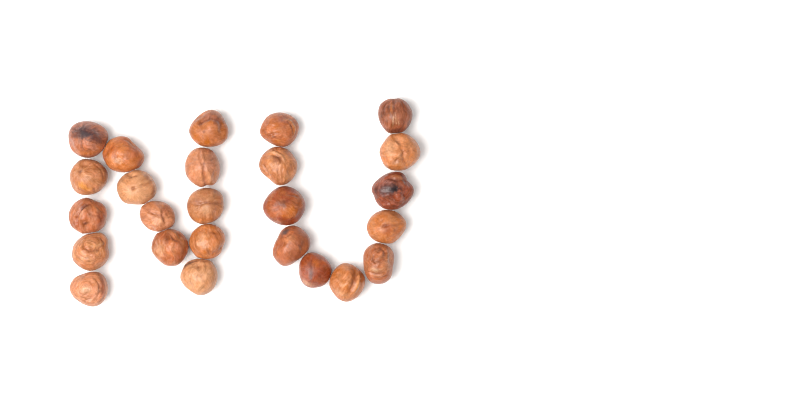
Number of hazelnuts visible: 25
